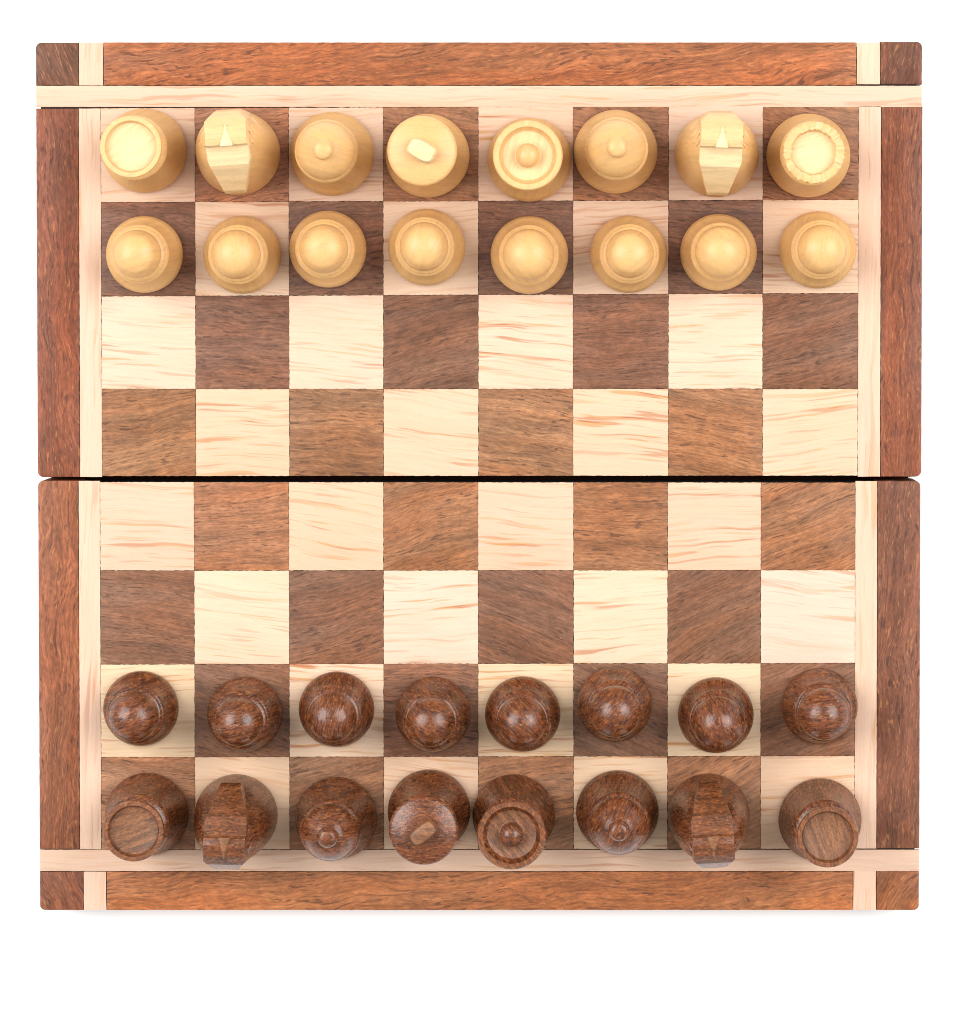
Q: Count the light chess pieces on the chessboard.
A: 16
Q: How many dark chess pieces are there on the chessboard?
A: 16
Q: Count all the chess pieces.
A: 32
